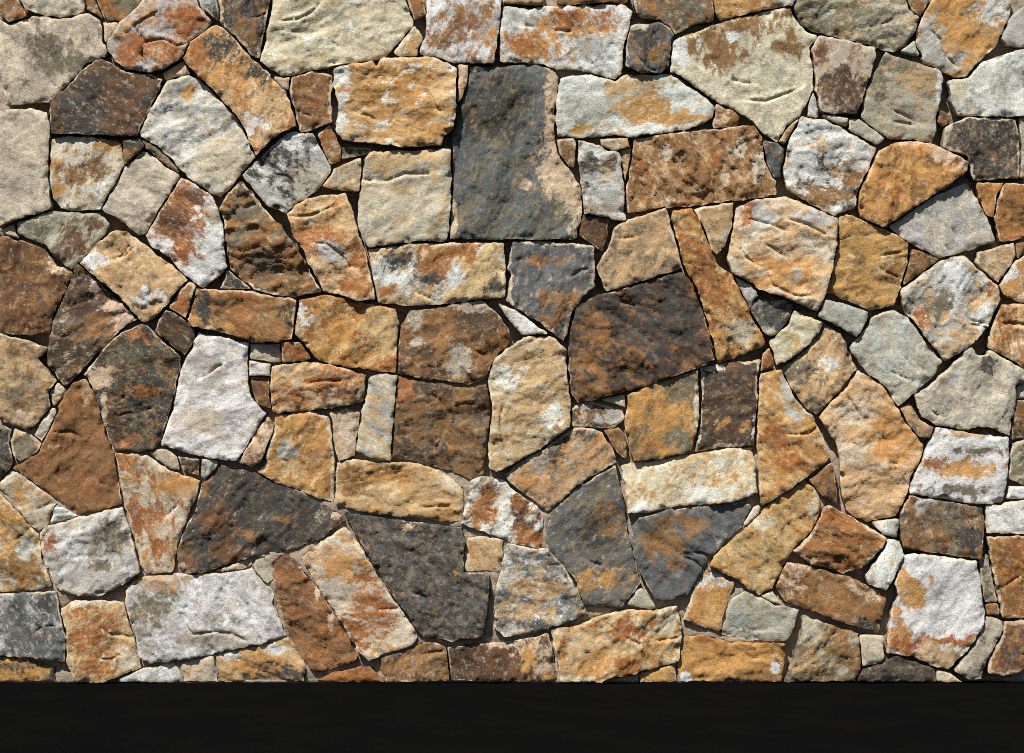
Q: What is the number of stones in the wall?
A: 196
